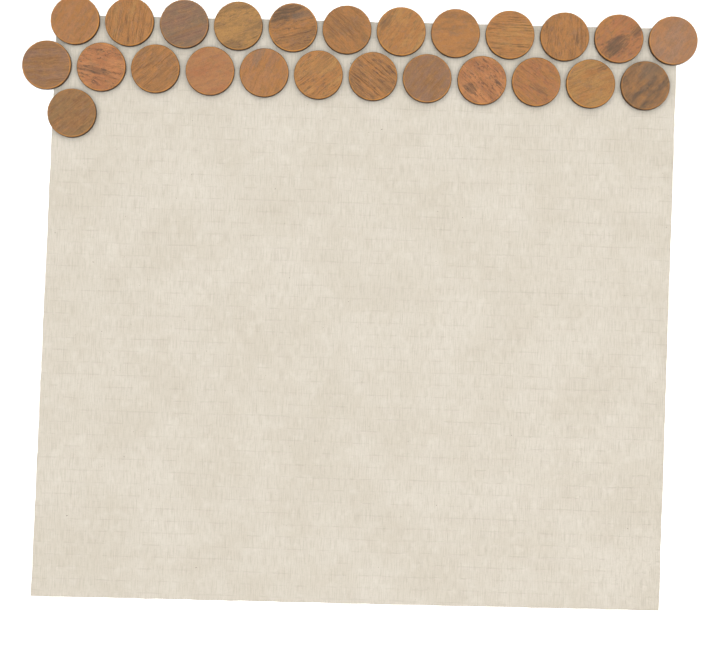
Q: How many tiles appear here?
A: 25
